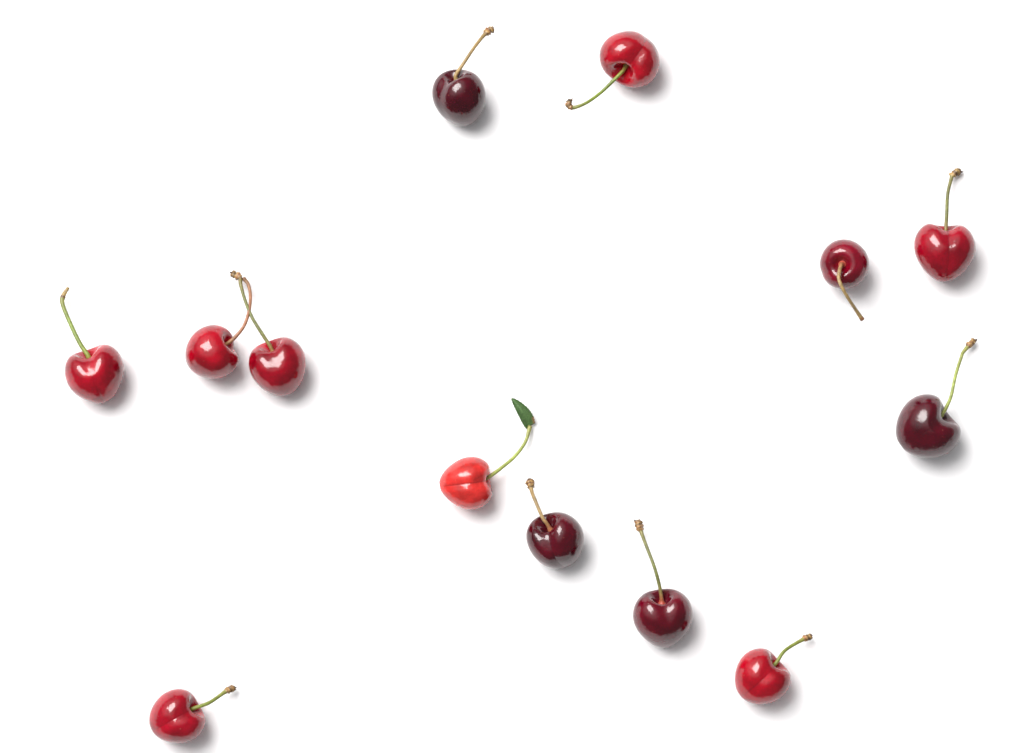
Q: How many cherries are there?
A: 13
